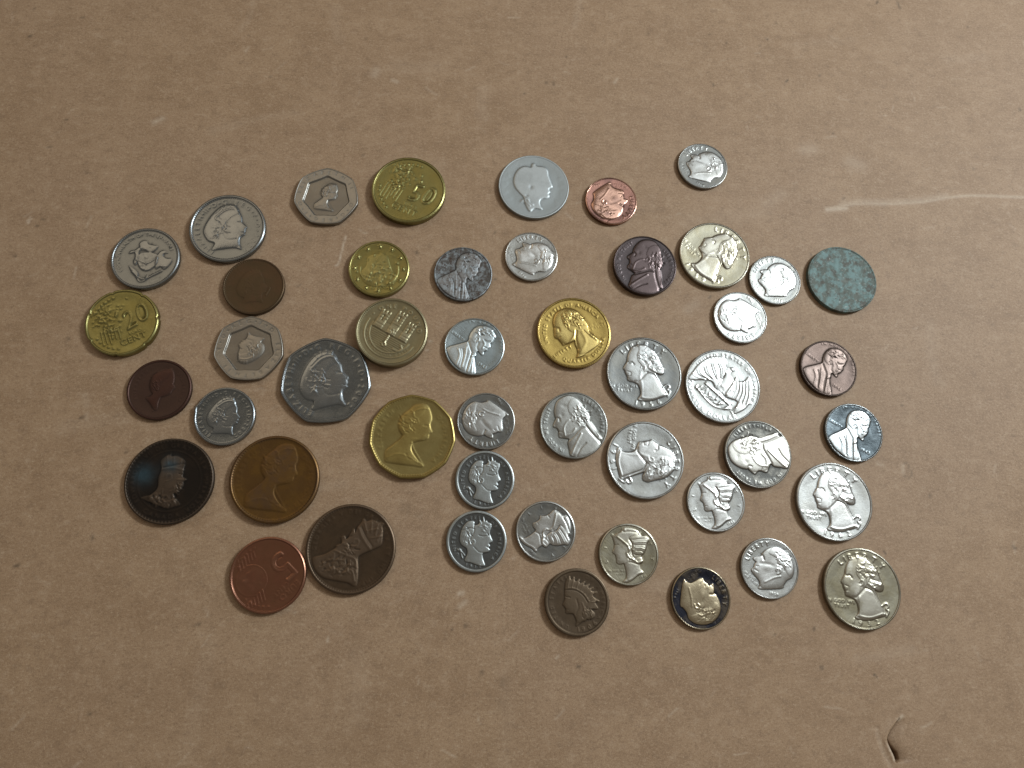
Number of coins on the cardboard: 47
